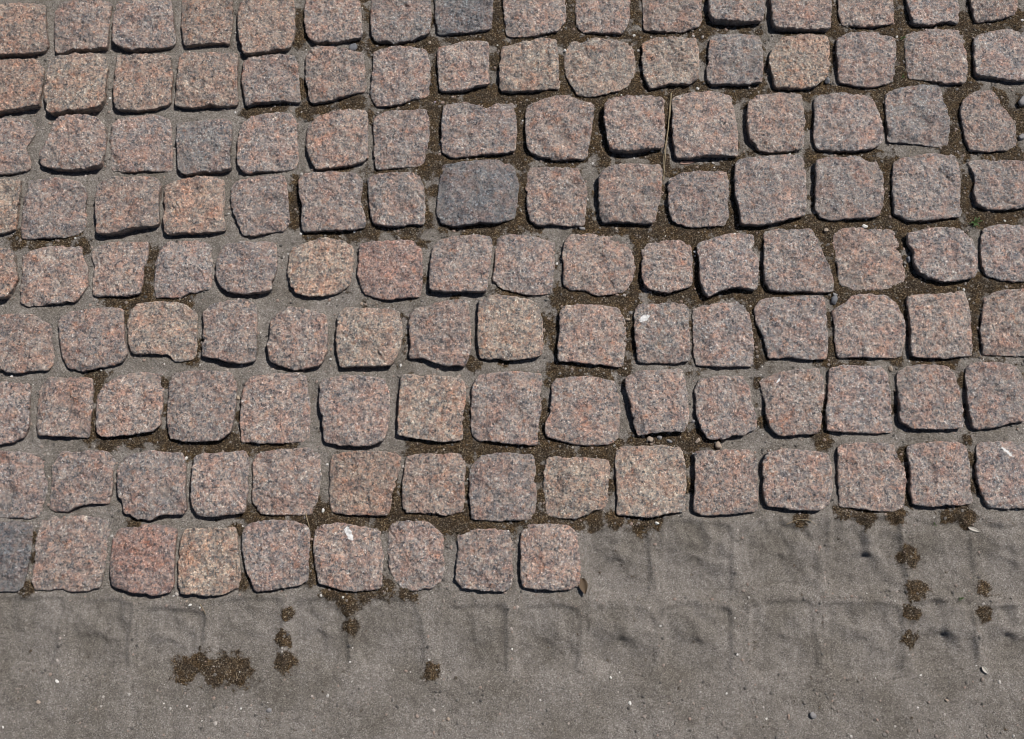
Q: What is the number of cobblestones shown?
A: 132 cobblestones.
